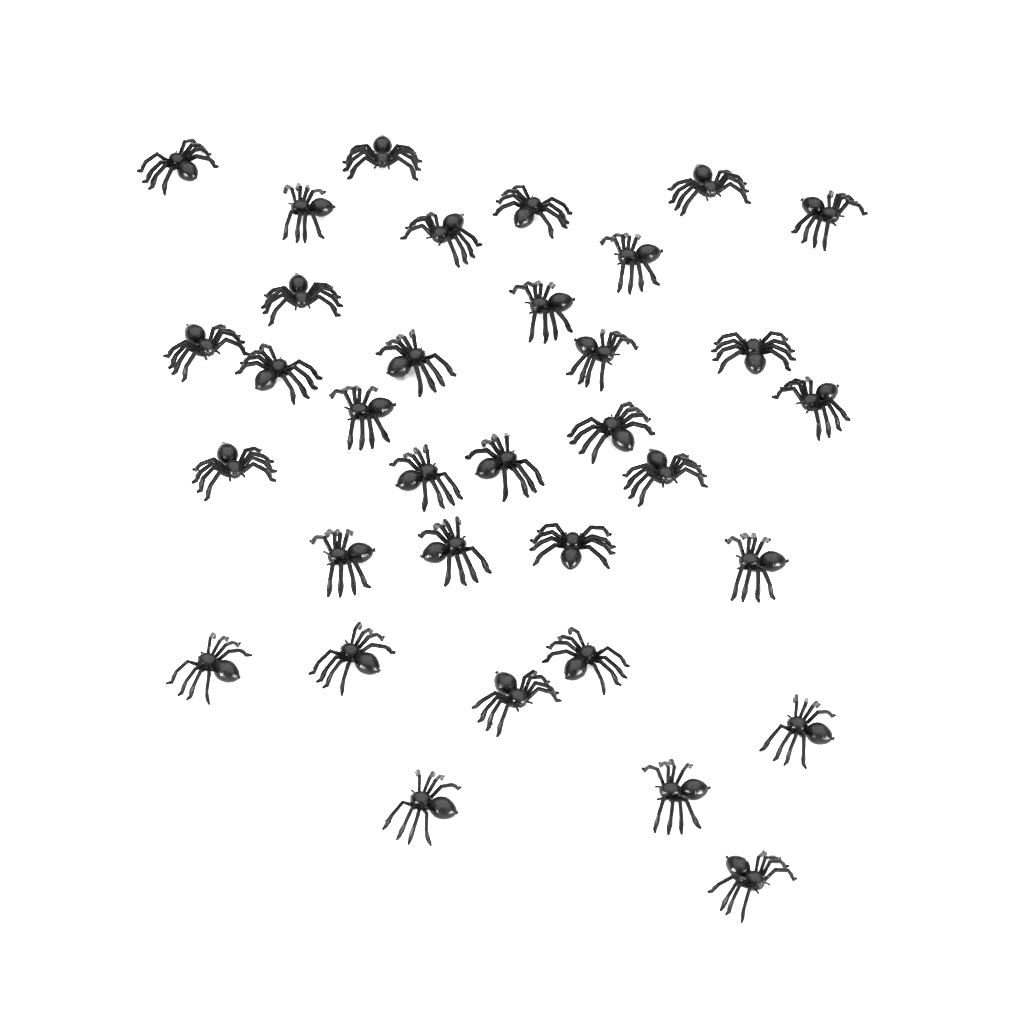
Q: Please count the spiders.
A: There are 34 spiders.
